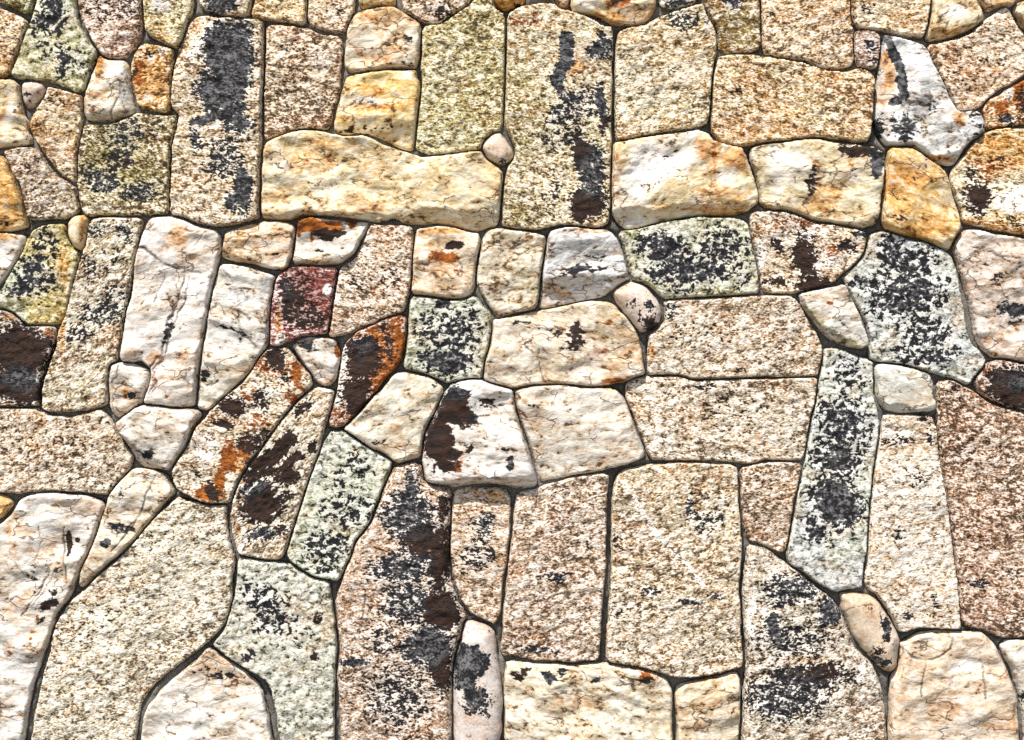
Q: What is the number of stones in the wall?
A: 104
